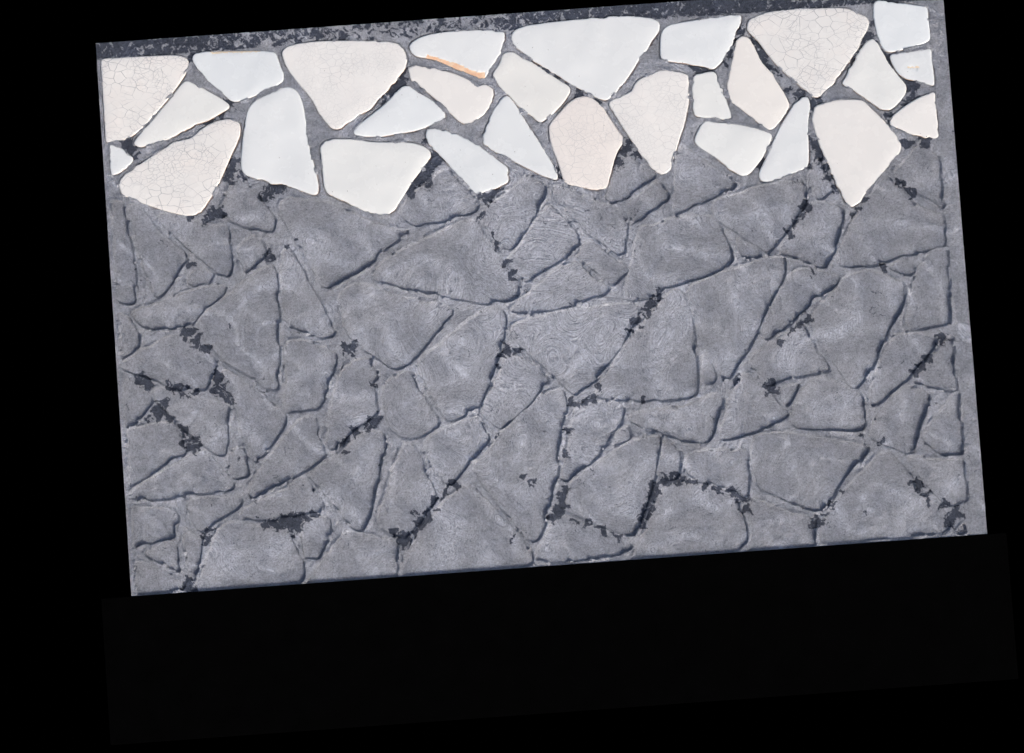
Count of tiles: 28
